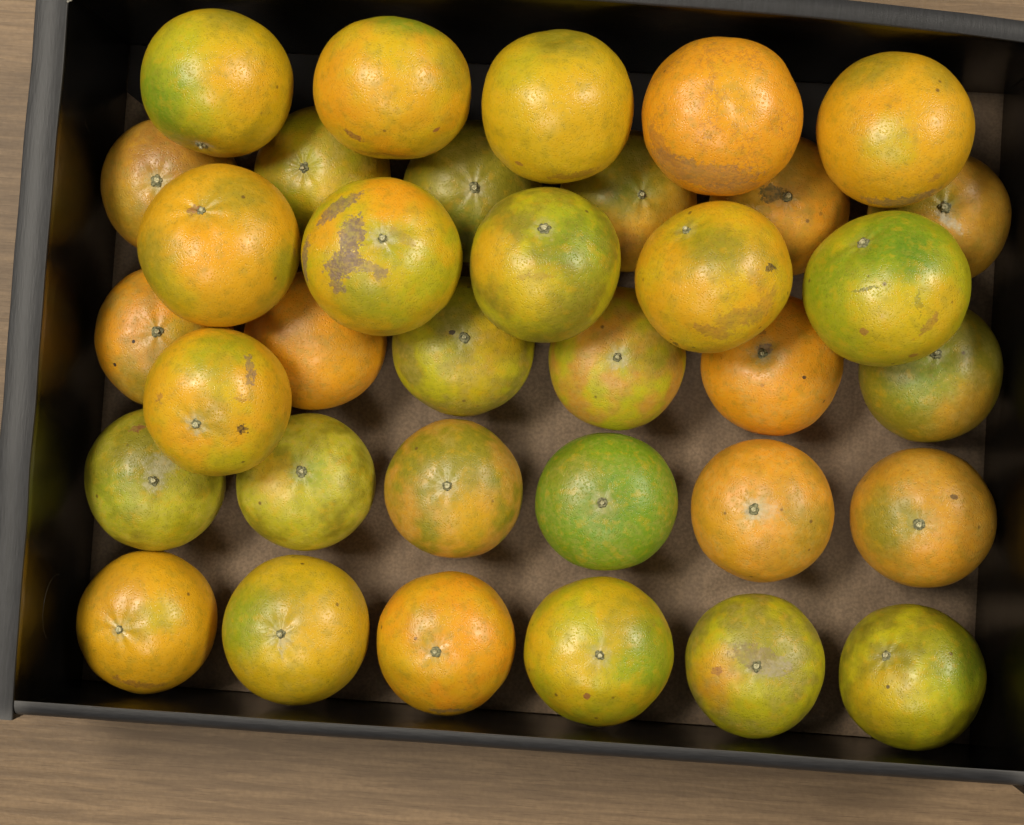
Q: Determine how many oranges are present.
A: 35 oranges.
